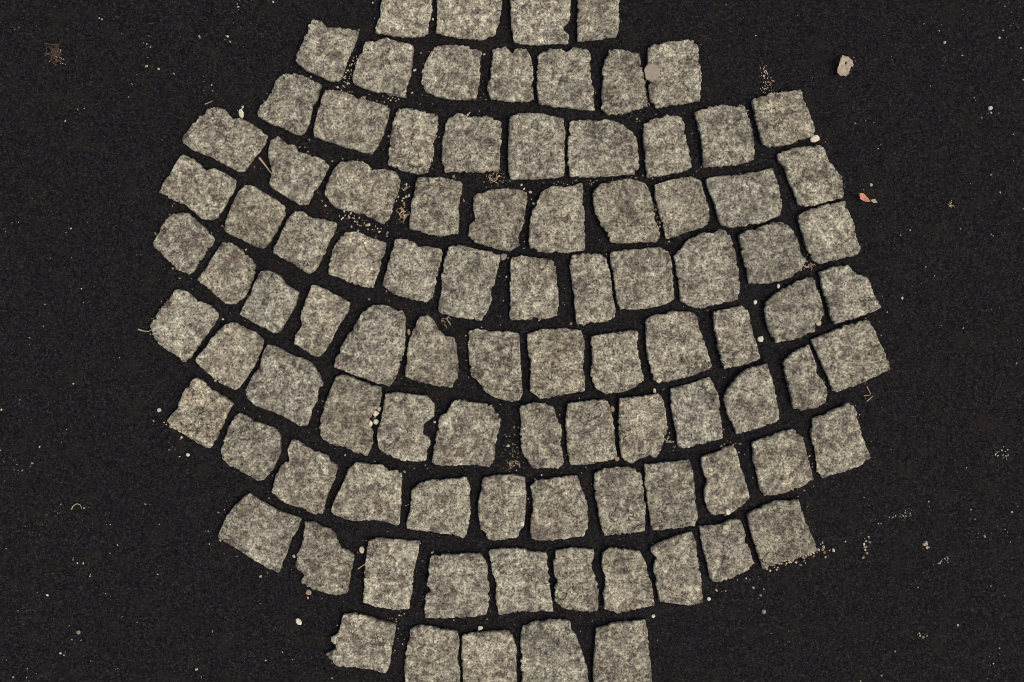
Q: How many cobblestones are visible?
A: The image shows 95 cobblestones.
